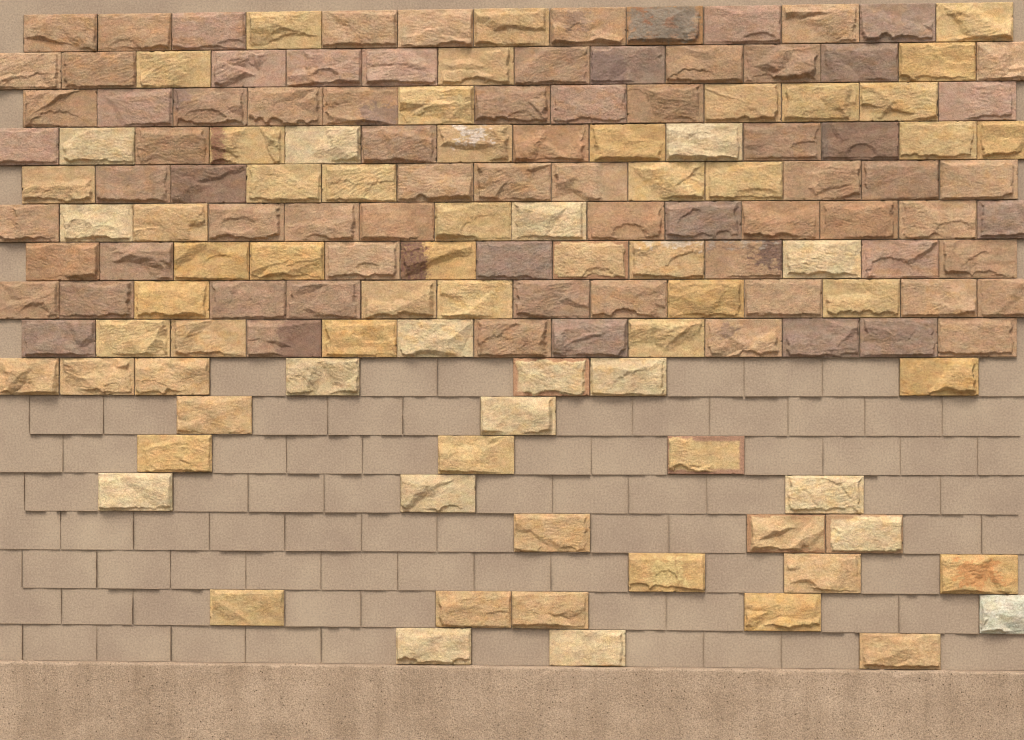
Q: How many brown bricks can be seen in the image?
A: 78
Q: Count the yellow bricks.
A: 72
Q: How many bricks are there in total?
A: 150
